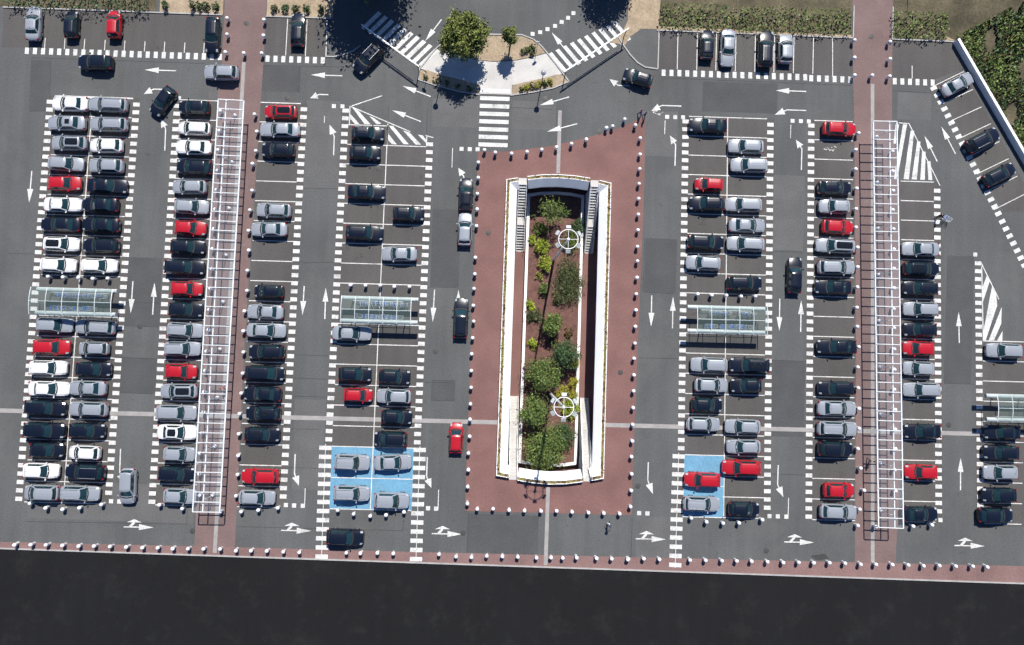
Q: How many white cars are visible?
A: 13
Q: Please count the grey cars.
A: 65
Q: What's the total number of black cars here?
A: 70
